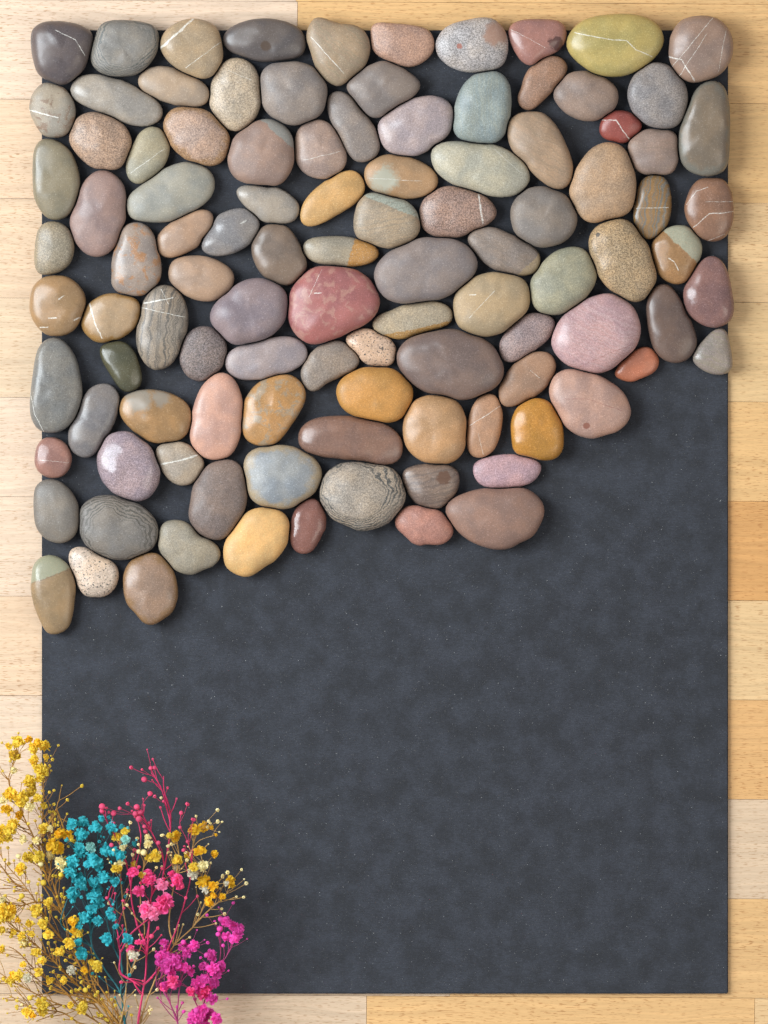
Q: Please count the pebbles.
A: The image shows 105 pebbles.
